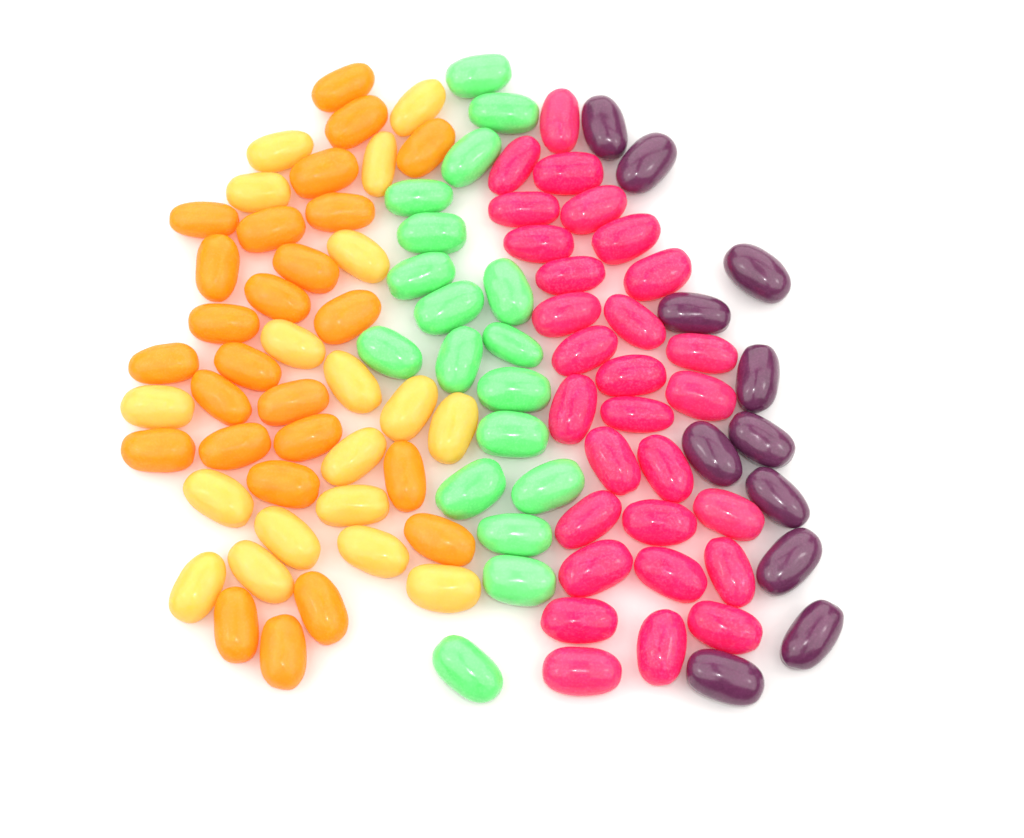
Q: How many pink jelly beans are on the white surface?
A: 29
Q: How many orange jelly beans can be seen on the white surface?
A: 25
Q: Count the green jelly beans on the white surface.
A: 18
